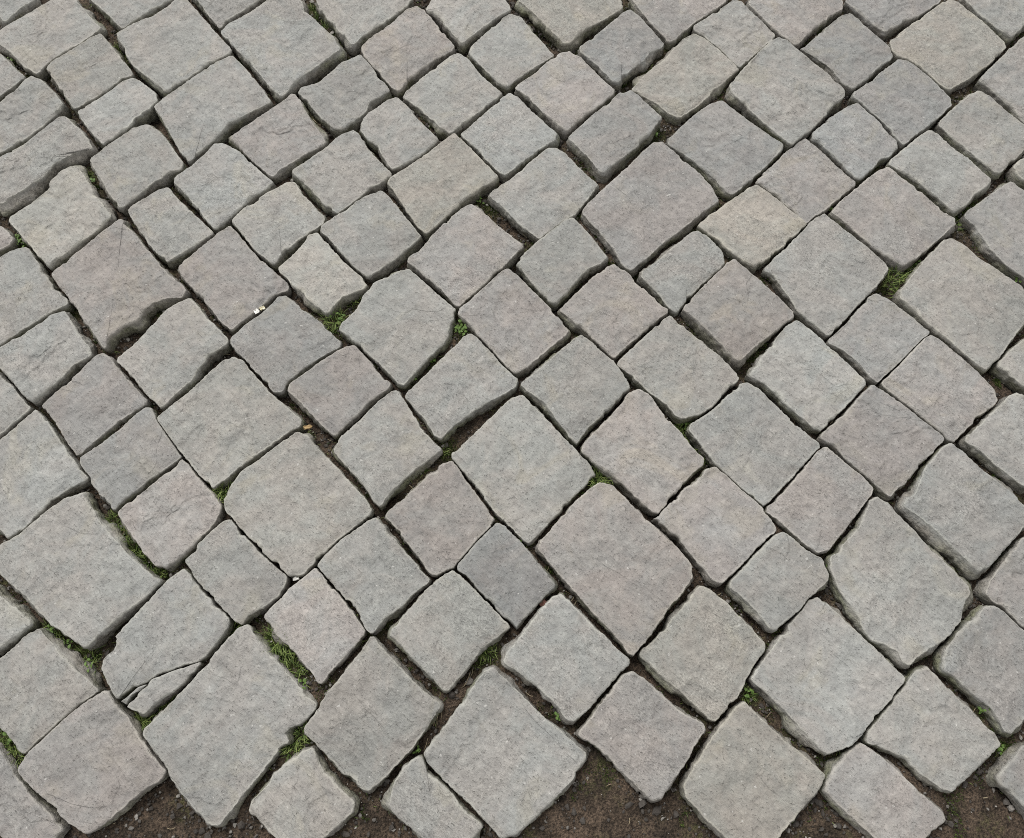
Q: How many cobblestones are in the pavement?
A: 126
